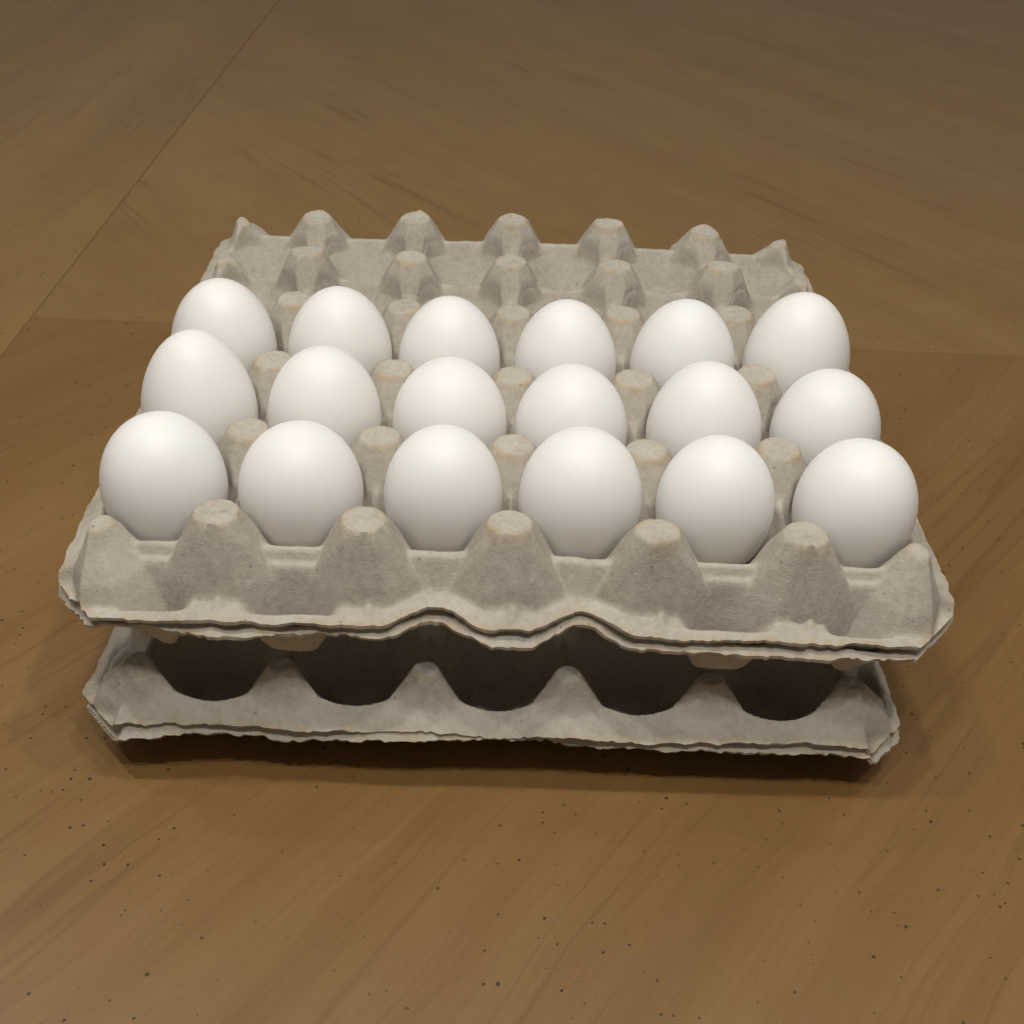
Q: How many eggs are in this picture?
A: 18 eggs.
